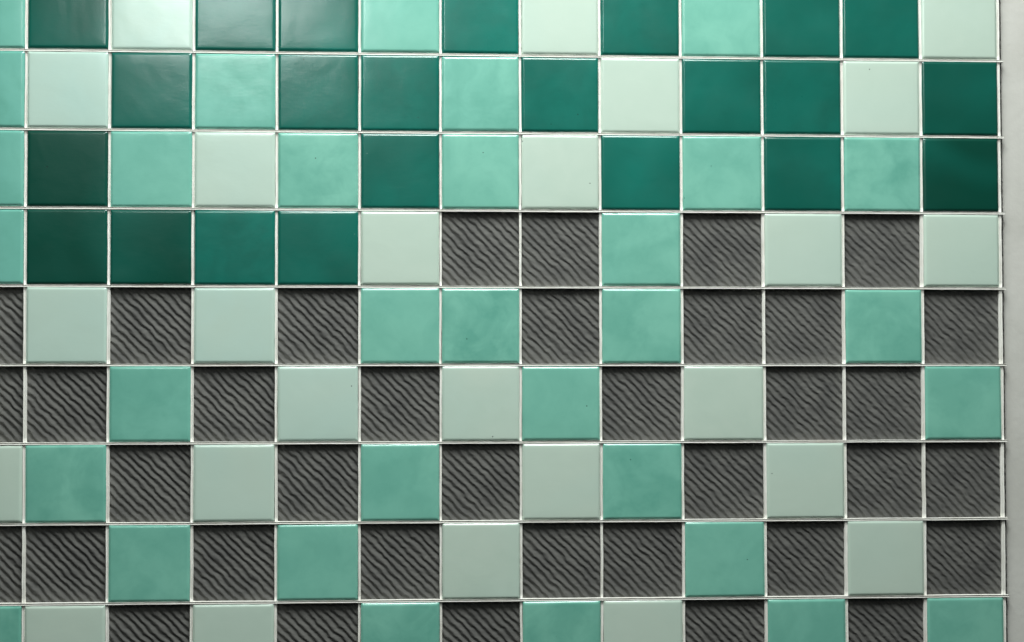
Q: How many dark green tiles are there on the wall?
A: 23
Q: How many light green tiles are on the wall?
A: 32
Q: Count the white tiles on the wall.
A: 25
